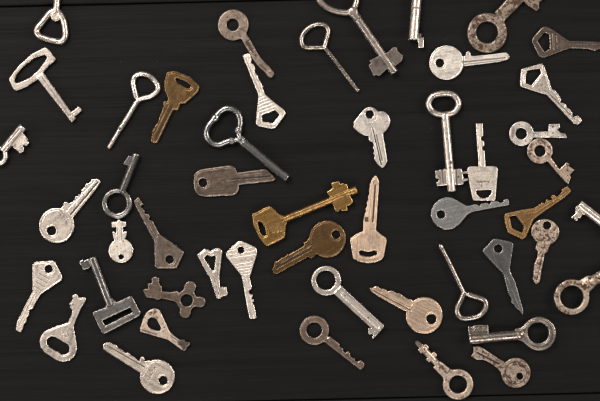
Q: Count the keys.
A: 49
